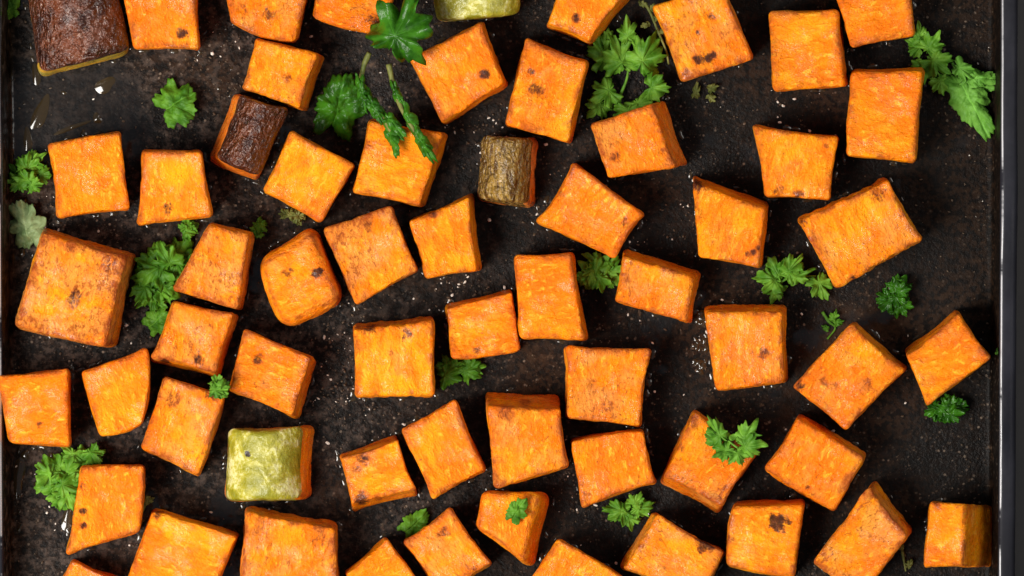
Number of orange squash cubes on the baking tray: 56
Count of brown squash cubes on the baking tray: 3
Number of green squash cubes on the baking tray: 2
